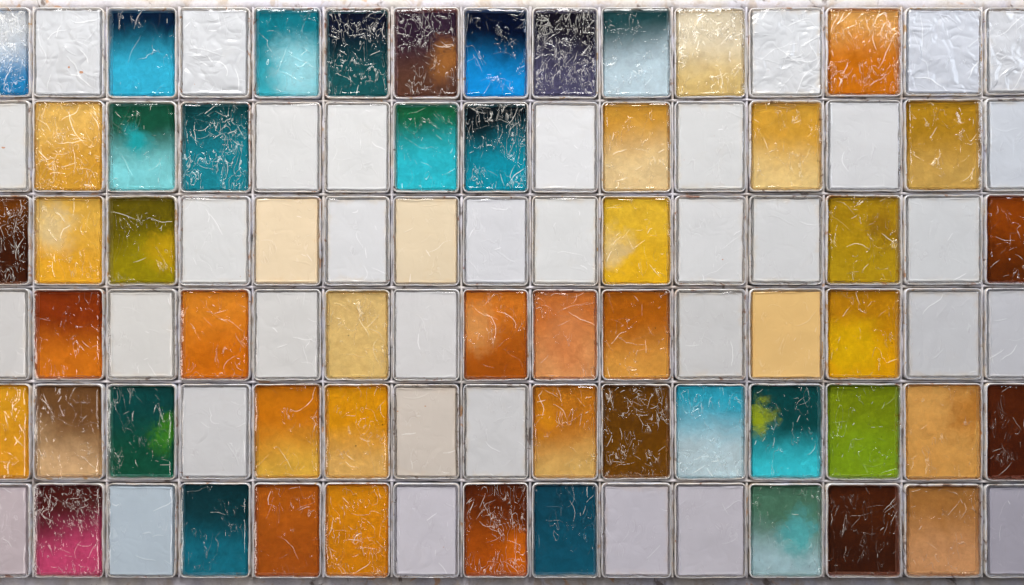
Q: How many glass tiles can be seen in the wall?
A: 90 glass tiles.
